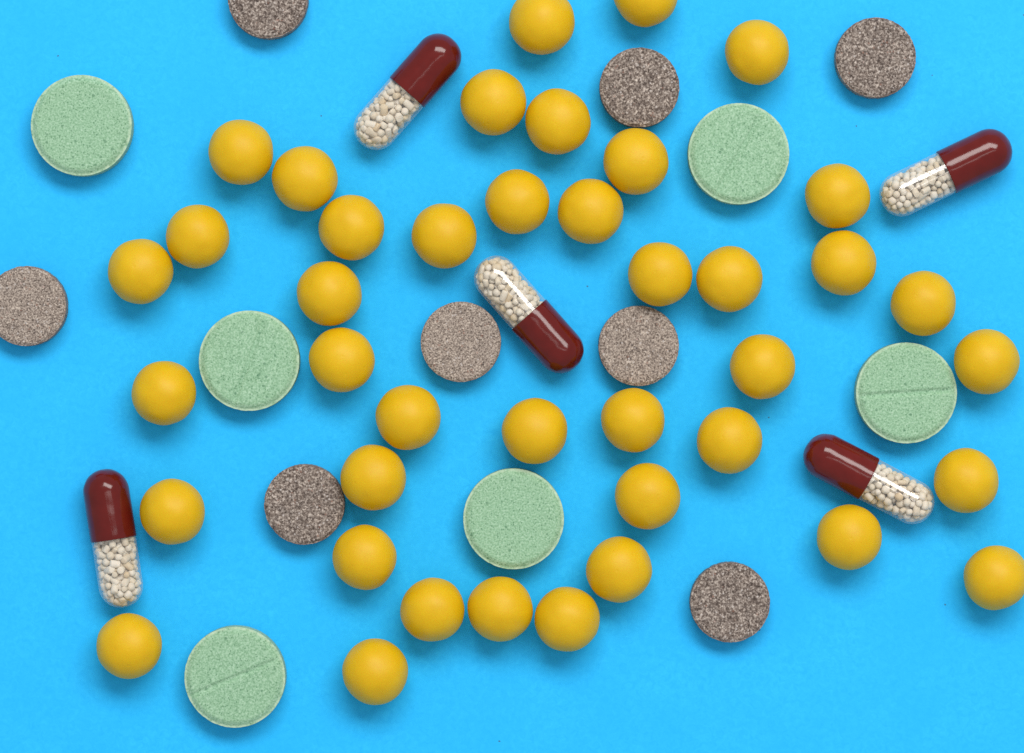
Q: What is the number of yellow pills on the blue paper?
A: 41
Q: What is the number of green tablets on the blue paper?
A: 6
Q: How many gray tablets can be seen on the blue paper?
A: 8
